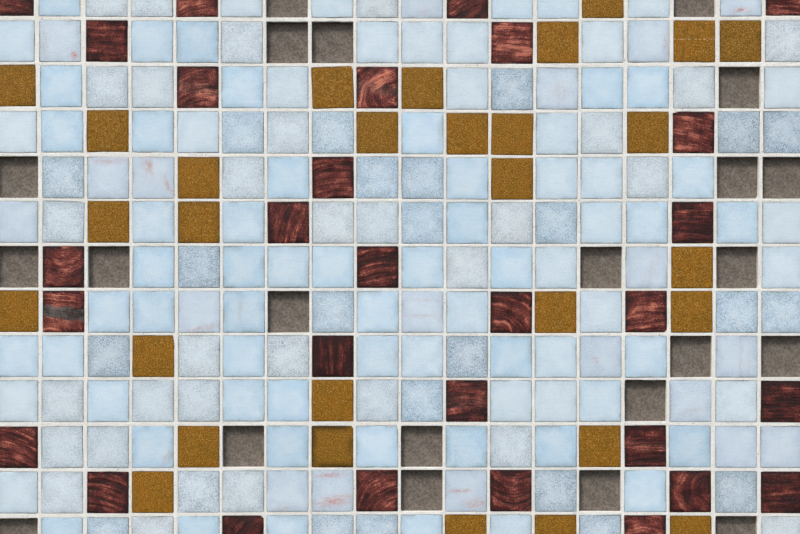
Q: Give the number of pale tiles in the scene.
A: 154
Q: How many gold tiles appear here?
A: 29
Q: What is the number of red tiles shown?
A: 29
